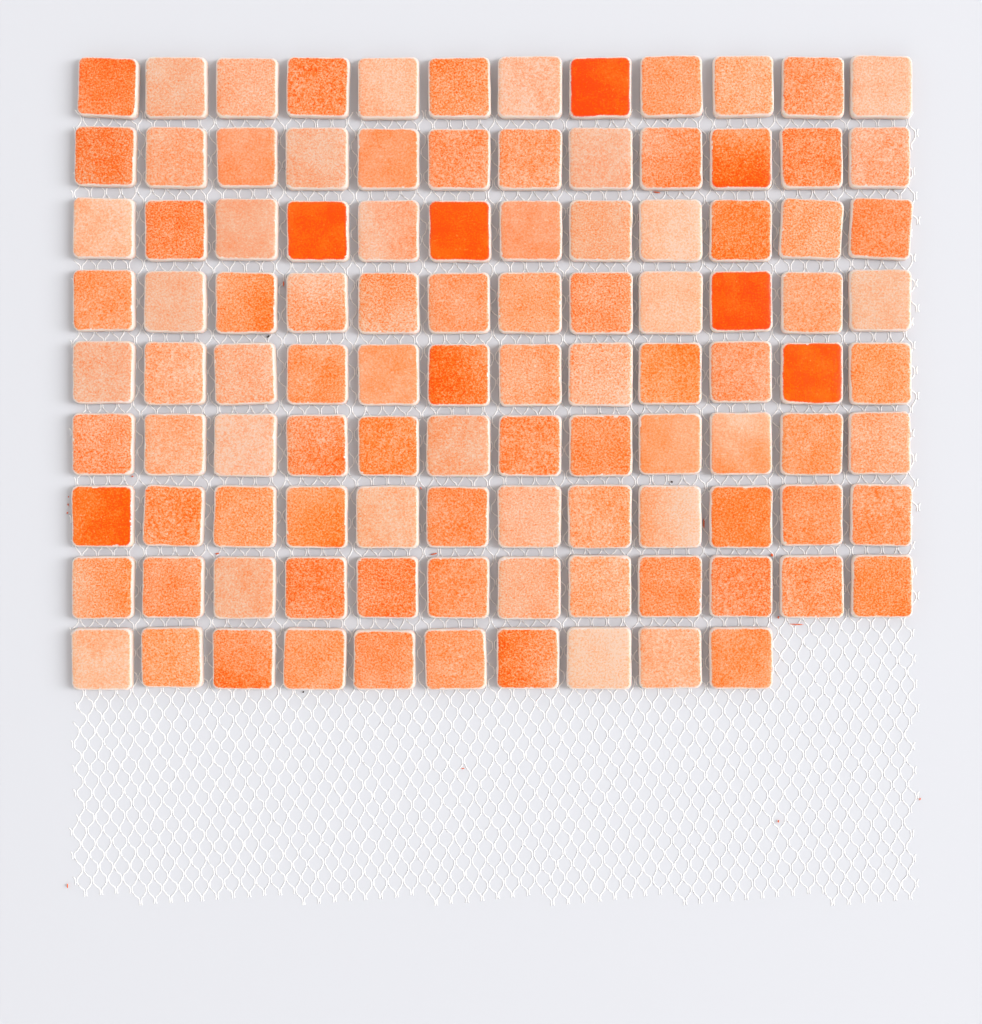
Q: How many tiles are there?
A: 106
